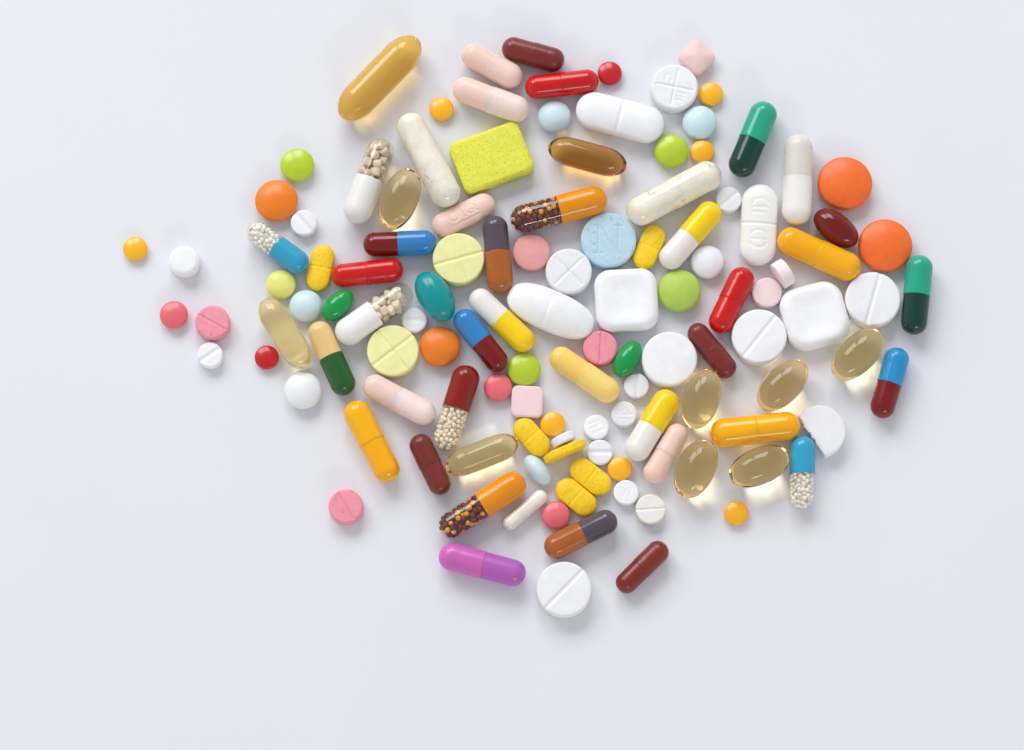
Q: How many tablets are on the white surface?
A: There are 70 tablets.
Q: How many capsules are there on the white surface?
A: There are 52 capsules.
